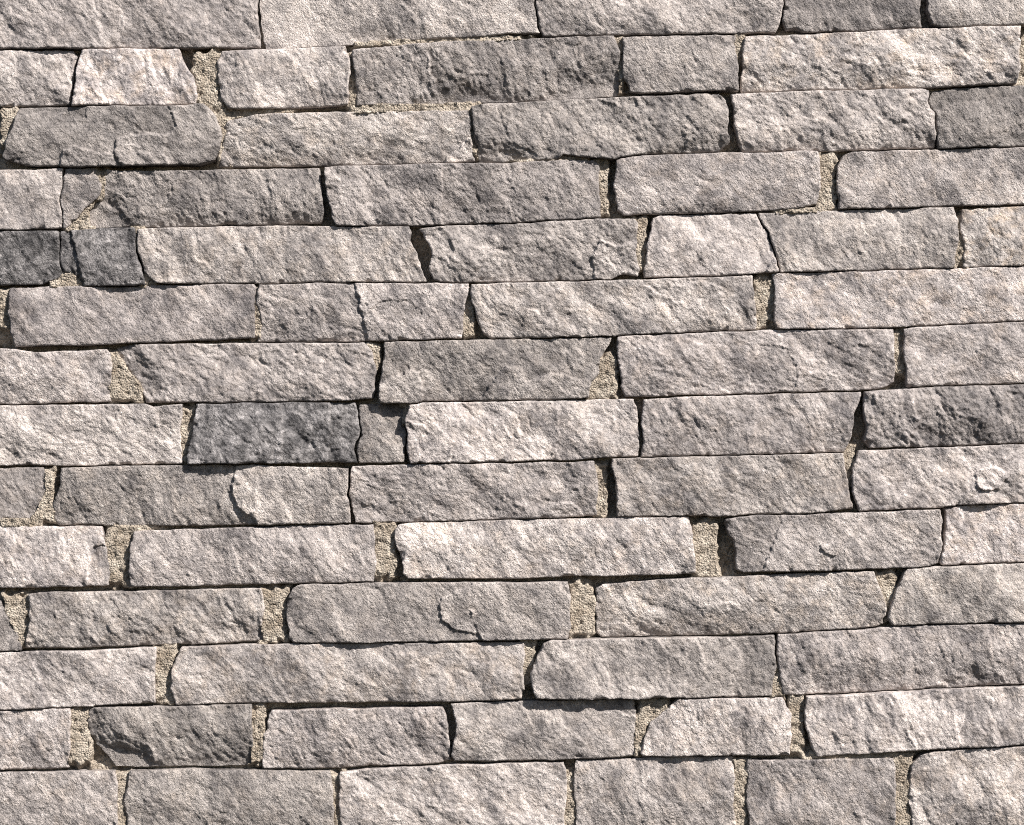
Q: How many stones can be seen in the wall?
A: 75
